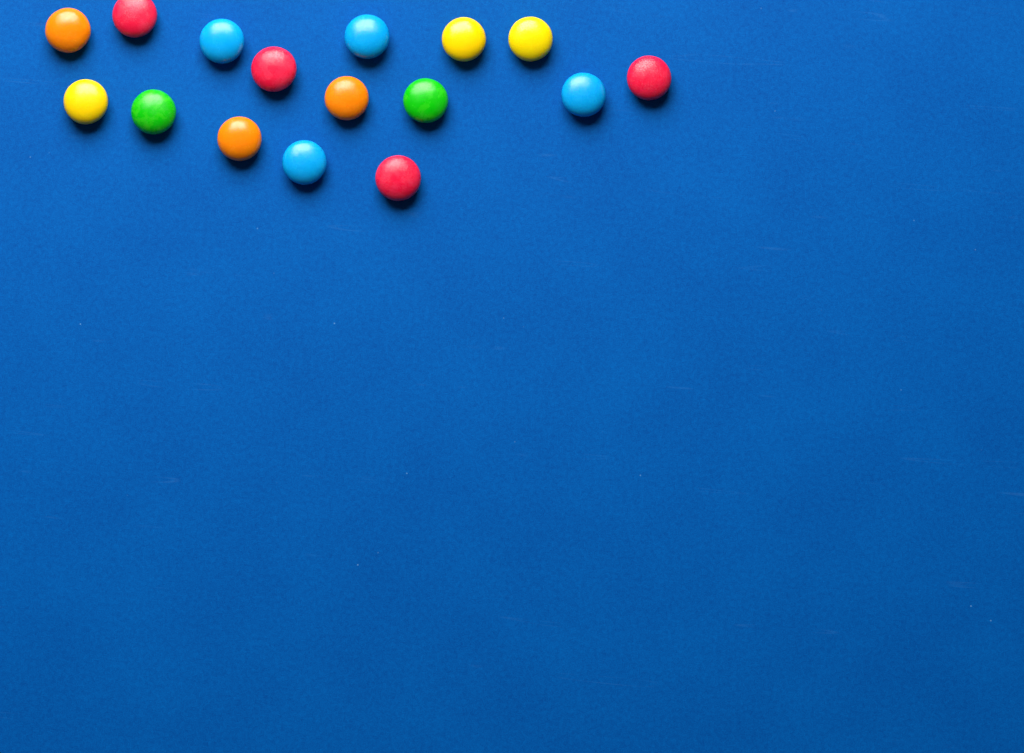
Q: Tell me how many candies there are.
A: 16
